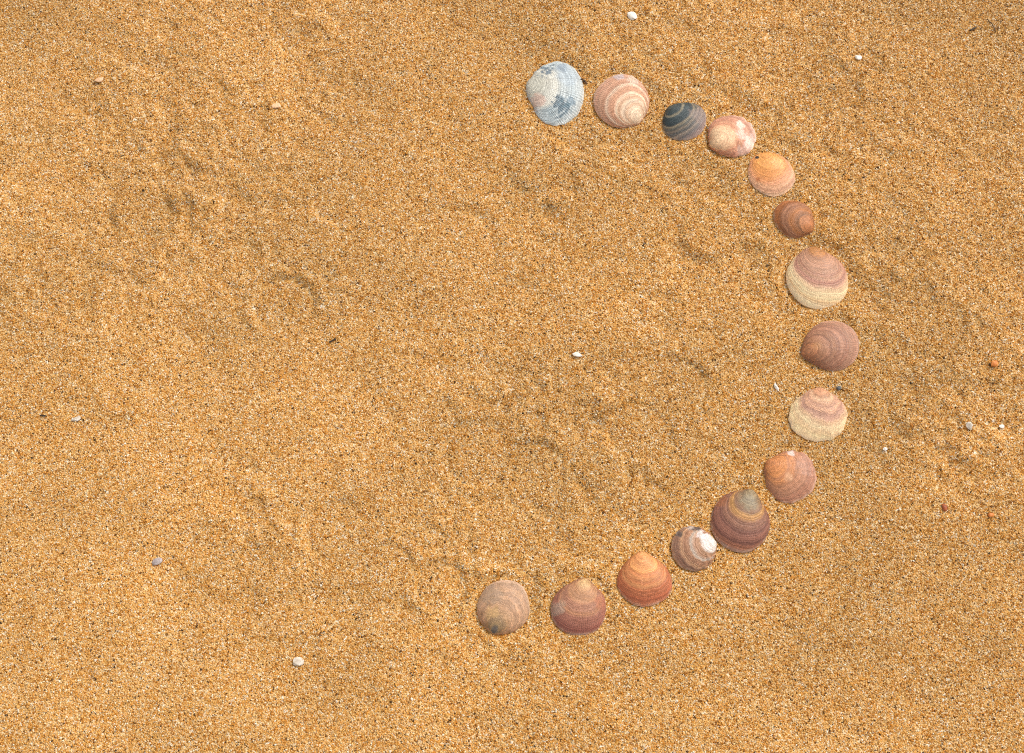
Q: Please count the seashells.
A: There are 15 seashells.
